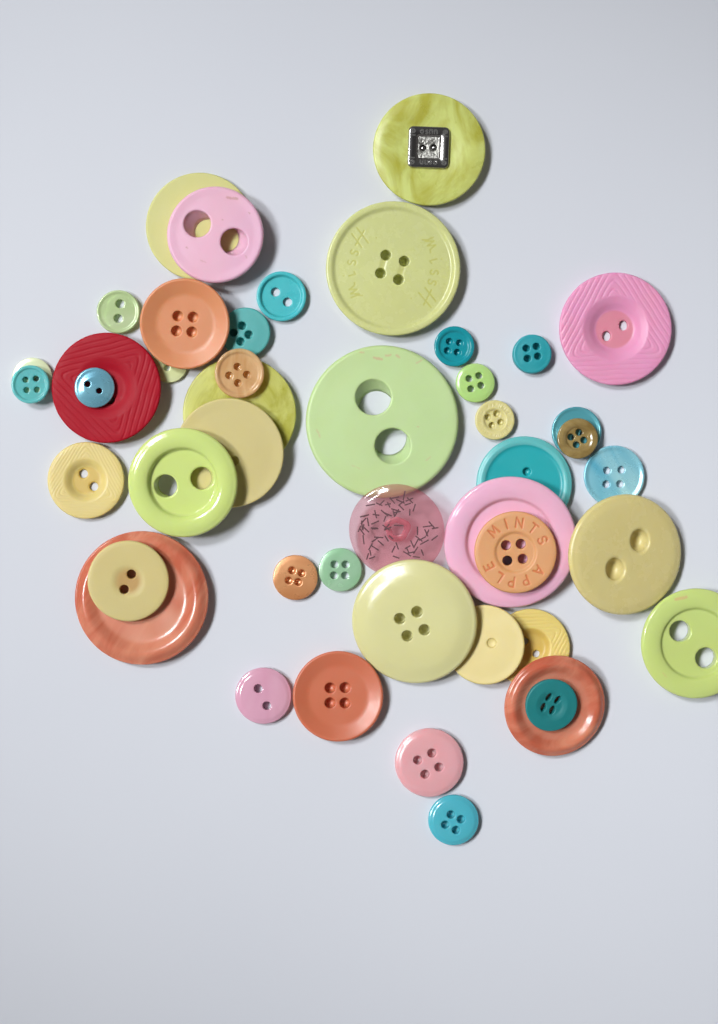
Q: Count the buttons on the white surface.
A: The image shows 46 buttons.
